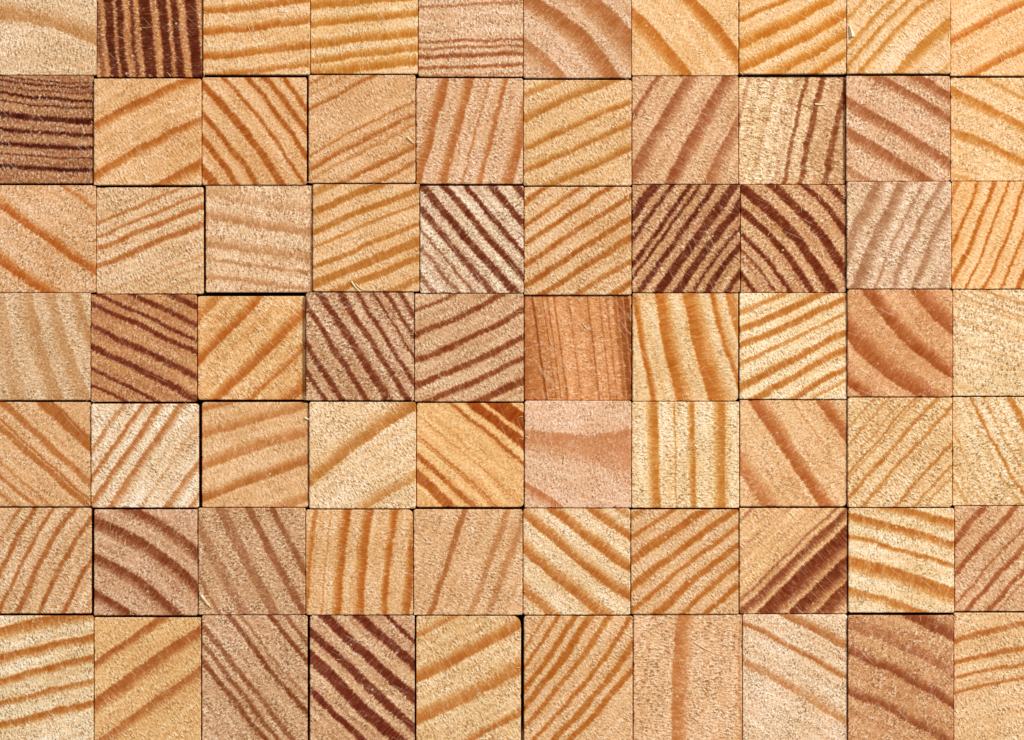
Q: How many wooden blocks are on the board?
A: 70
